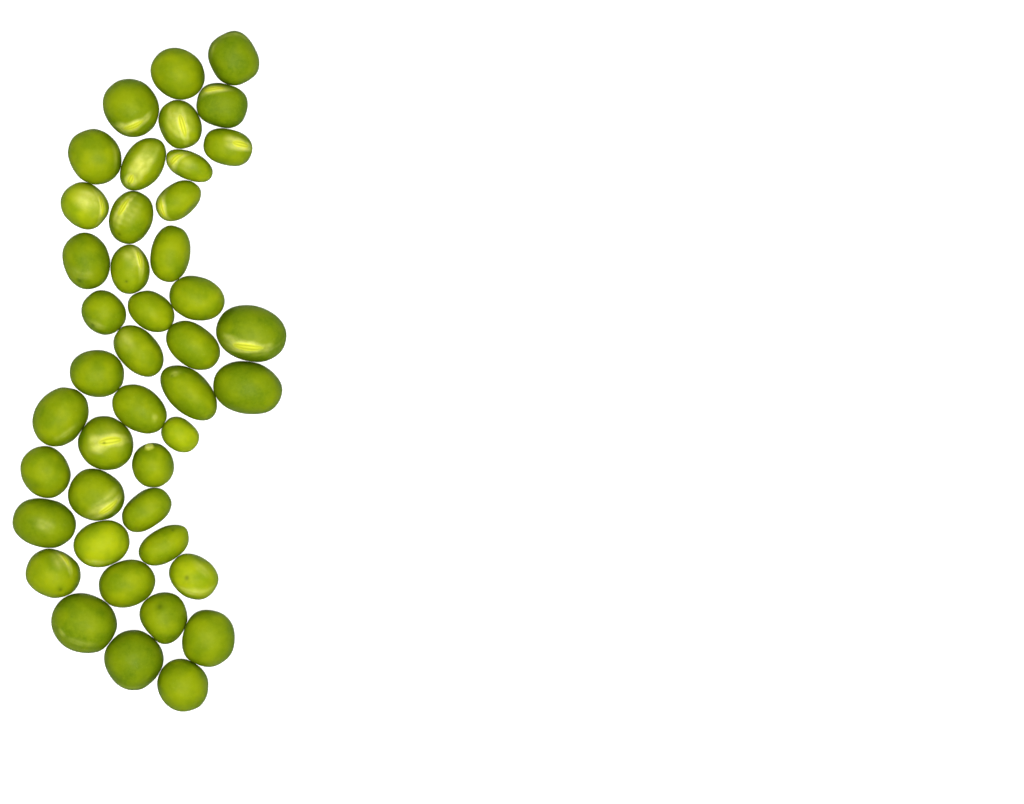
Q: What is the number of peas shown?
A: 43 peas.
